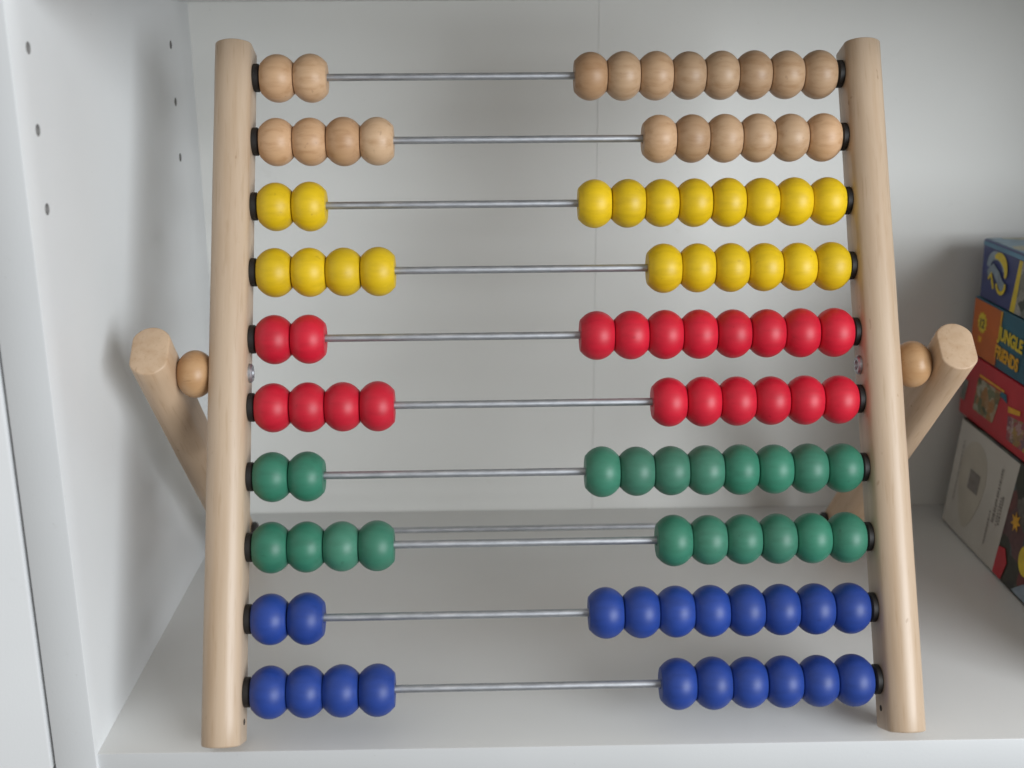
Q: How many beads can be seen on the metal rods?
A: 100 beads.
